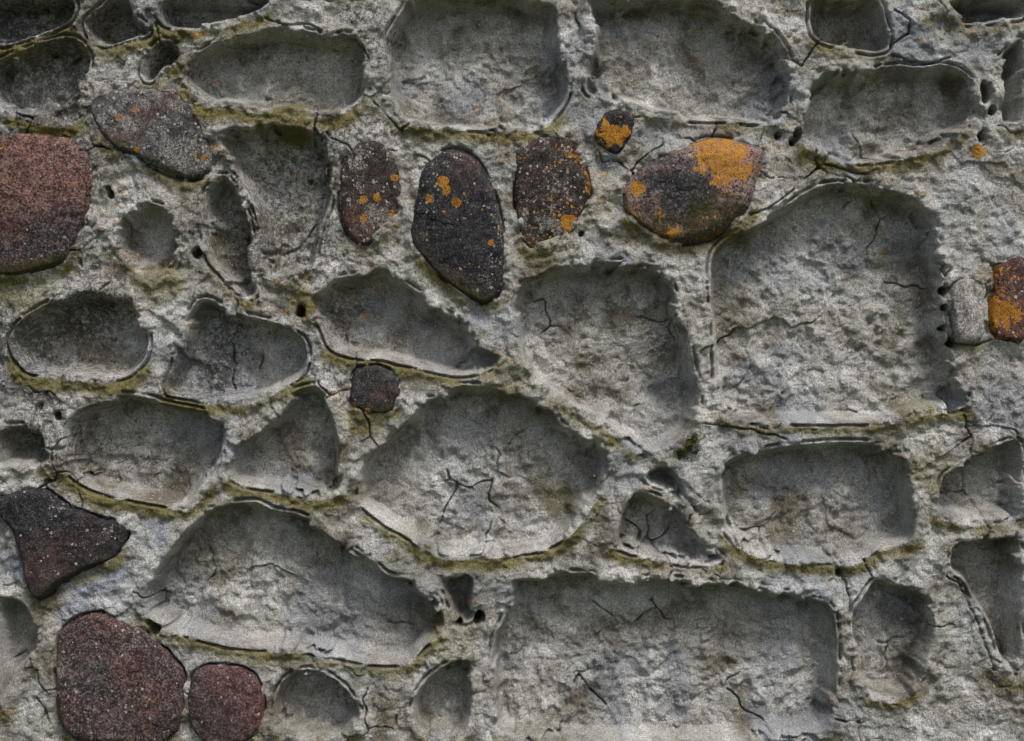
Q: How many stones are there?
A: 13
